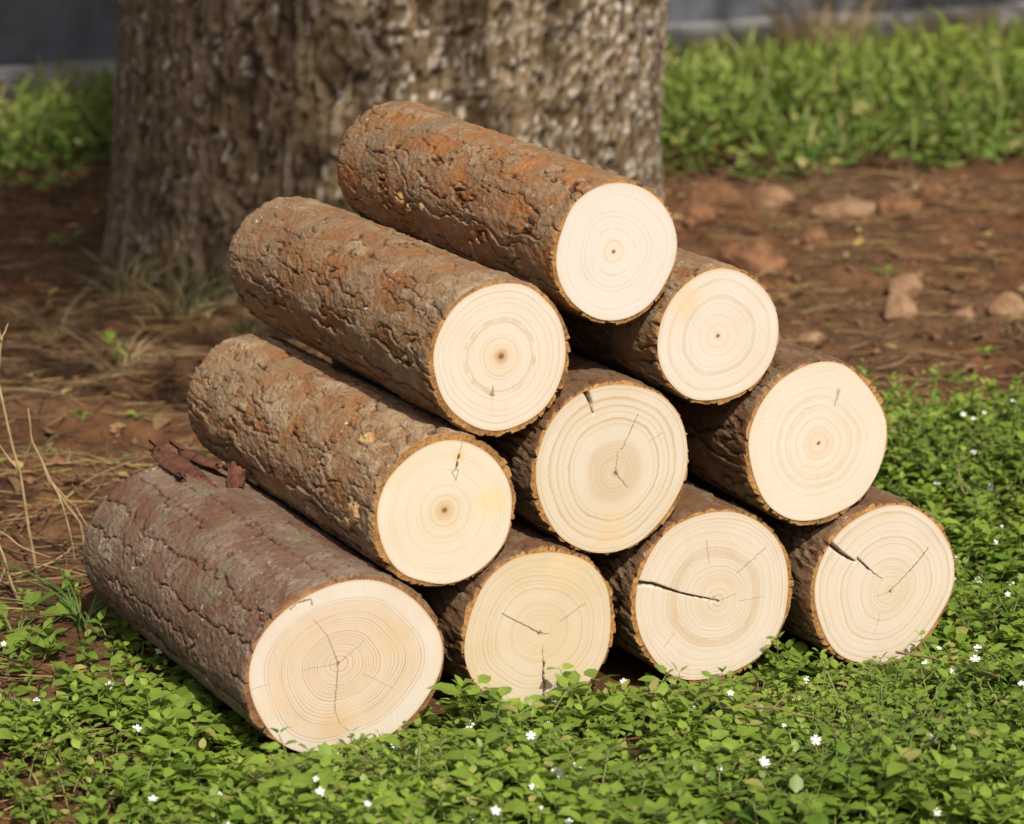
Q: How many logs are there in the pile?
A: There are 10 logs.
